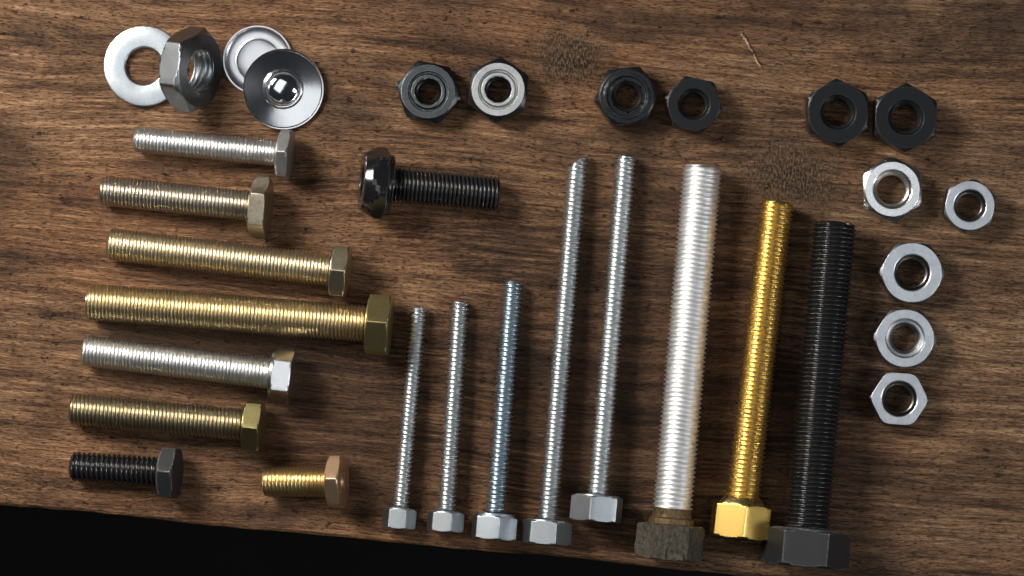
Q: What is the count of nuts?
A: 12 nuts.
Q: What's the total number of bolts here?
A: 17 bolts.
